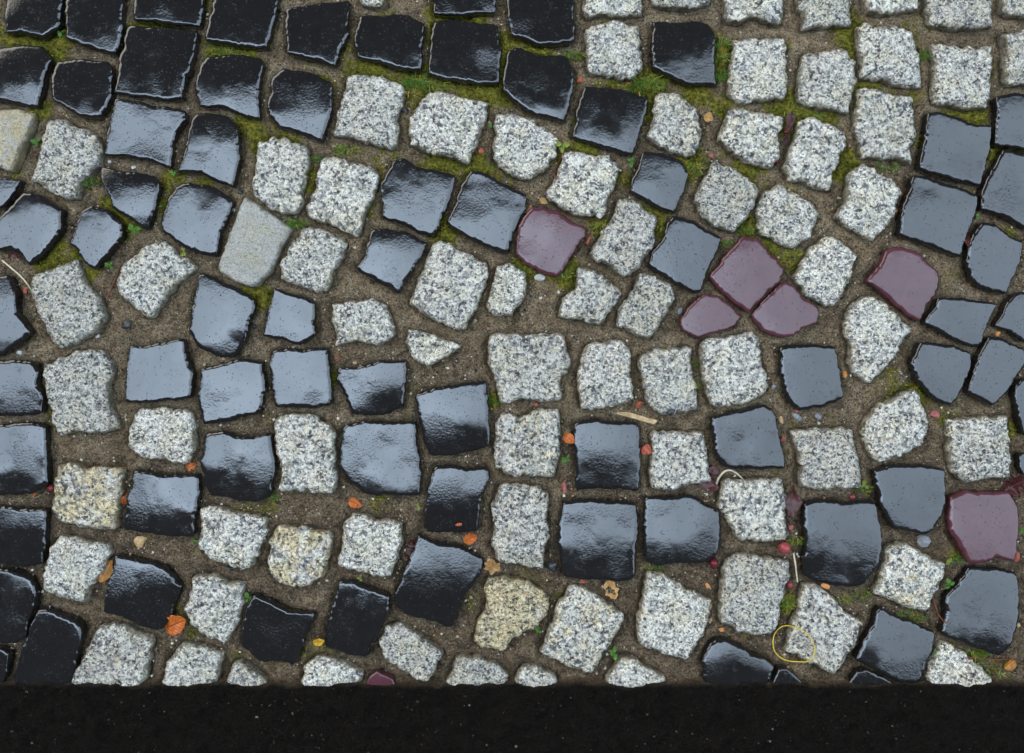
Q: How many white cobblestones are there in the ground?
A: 77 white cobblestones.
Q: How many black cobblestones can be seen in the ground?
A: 74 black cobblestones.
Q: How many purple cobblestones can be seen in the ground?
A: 7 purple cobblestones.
